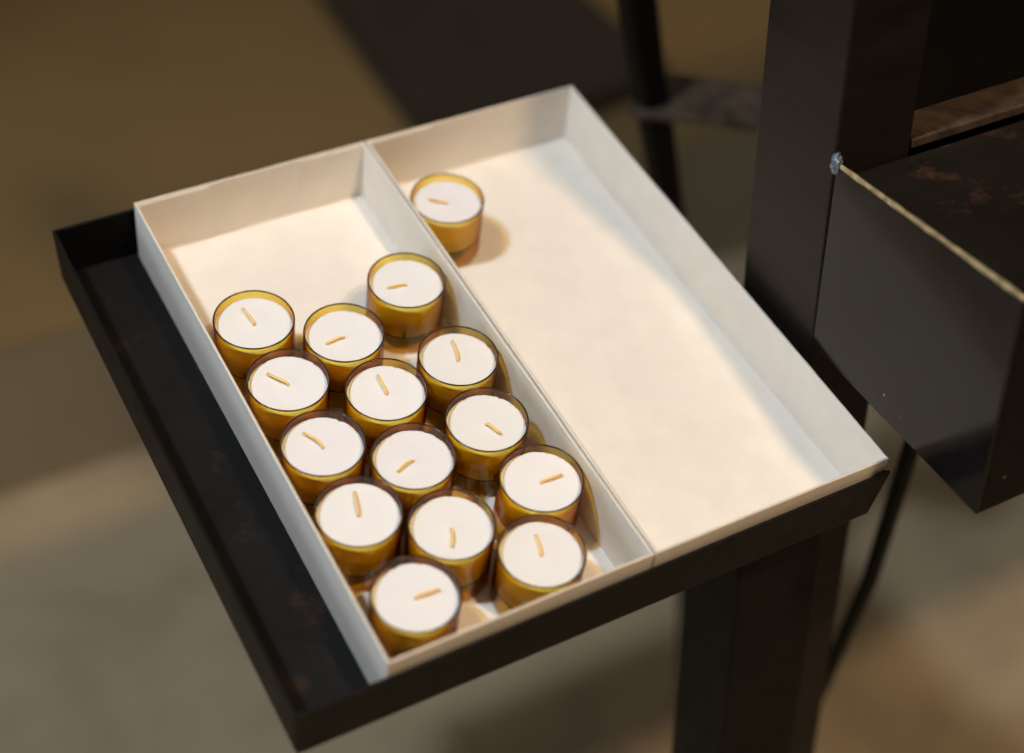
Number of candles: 15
